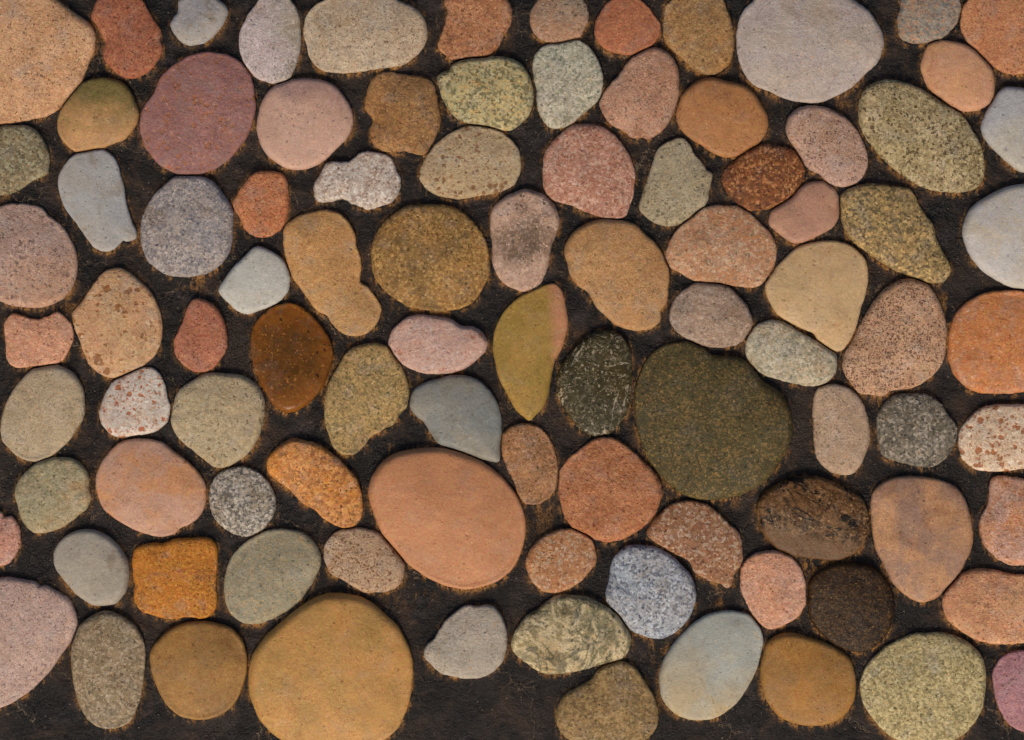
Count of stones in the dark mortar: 96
